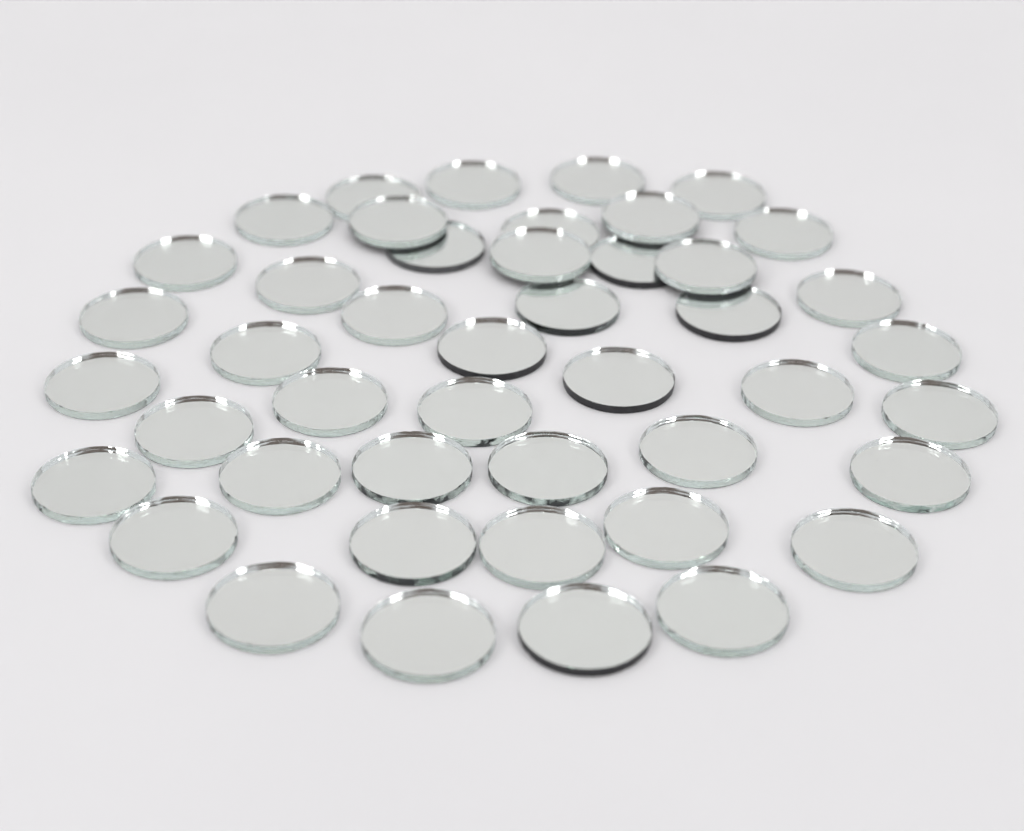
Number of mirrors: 45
